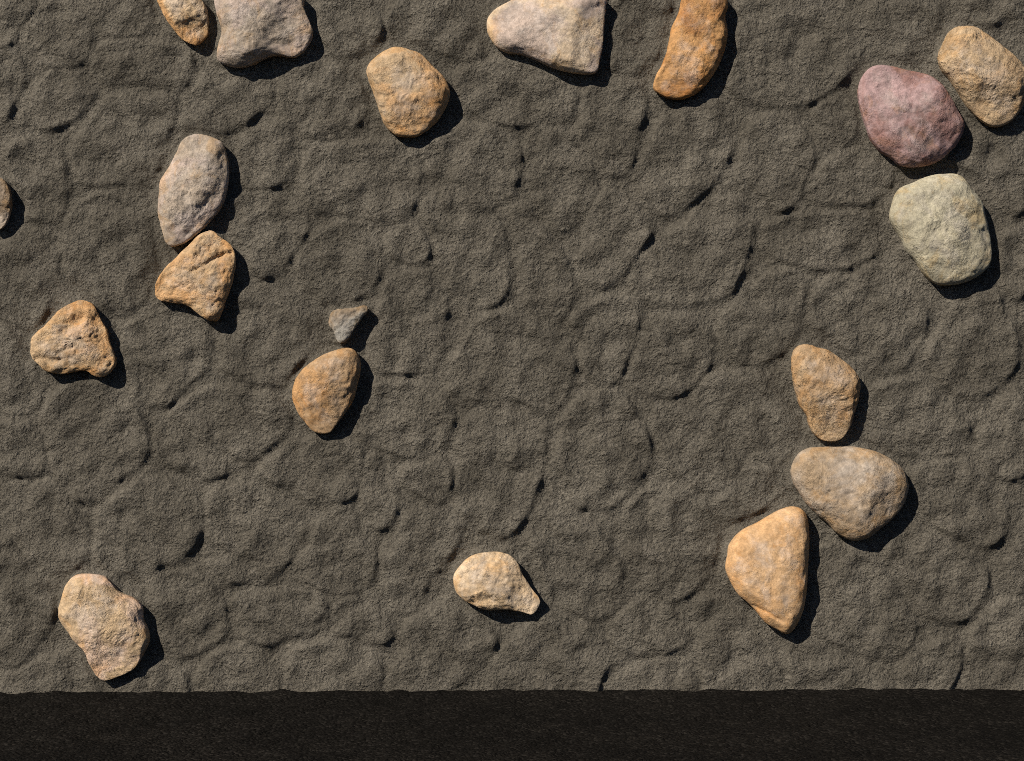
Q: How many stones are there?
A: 19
